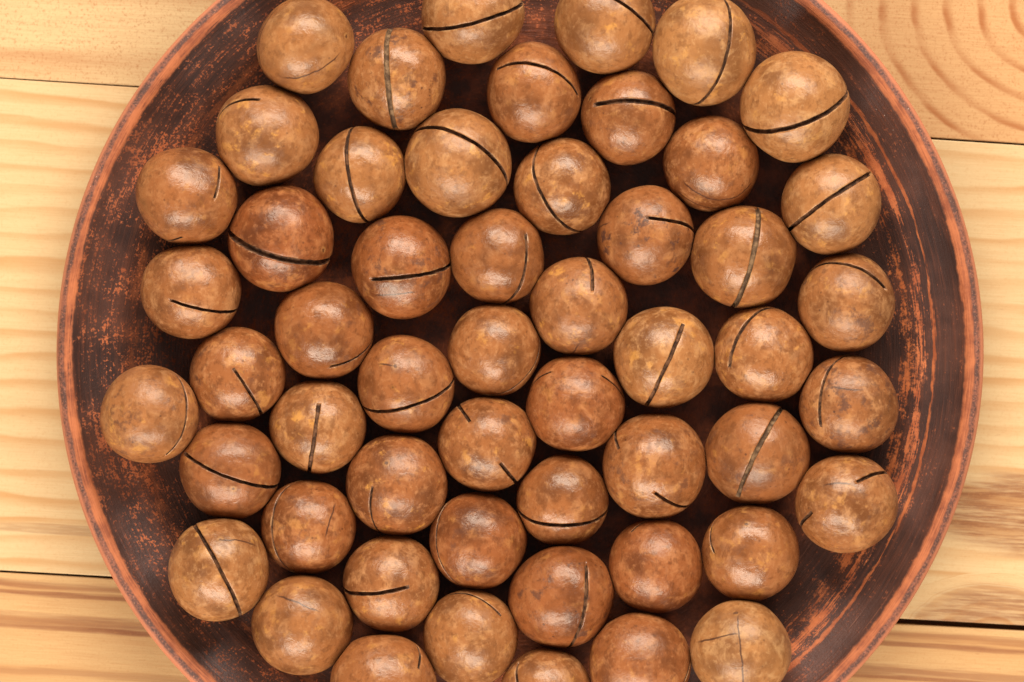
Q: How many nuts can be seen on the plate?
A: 53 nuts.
